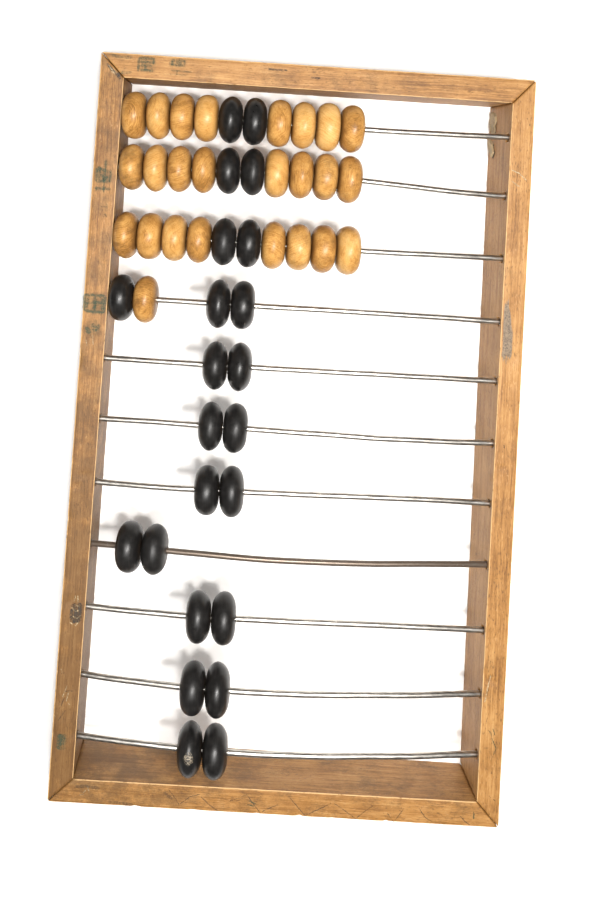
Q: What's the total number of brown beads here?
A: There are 25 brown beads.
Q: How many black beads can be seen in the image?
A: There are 23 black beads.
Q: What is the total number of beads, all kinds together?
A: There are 48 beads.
